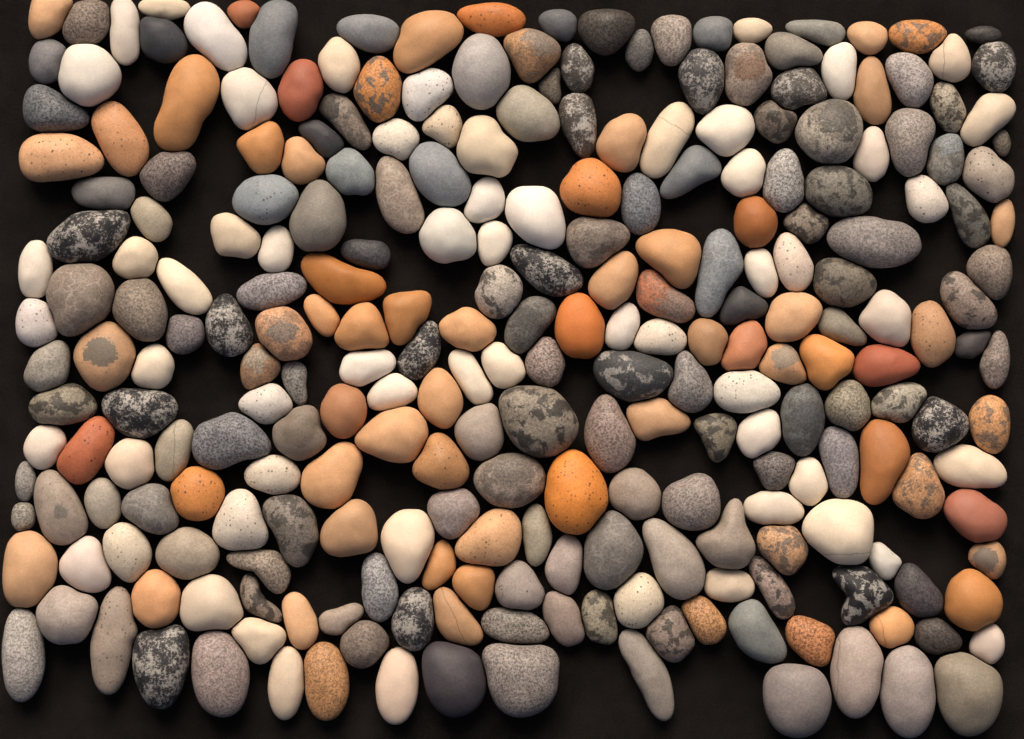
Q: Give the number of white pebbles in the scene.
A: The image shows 61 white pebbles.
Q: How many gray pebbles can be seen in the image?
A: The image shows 107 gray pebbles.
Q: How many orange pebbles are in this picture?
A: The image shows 66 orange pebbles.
